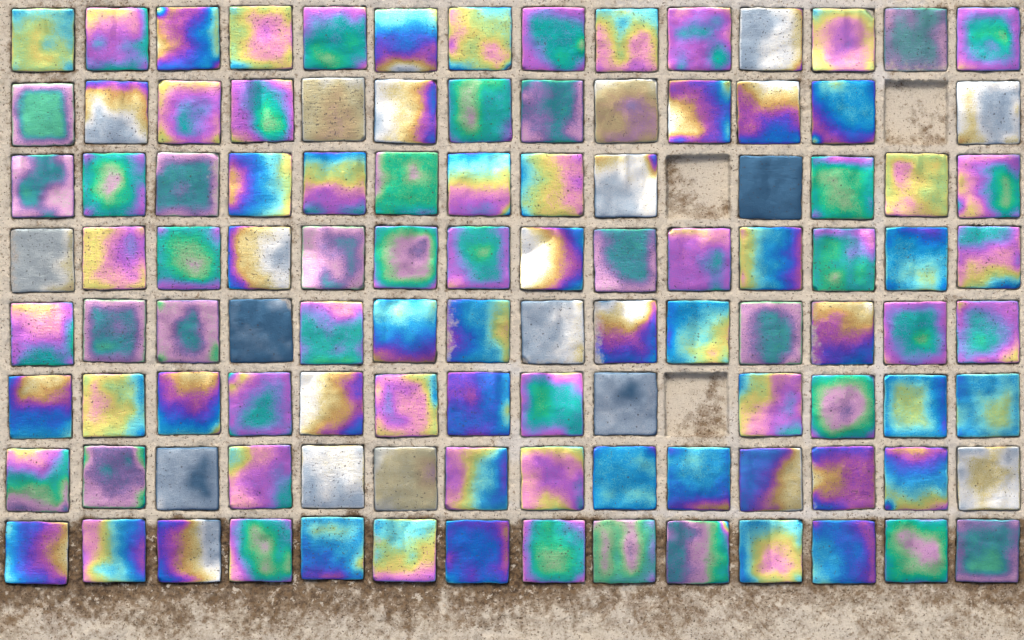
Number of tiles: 109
